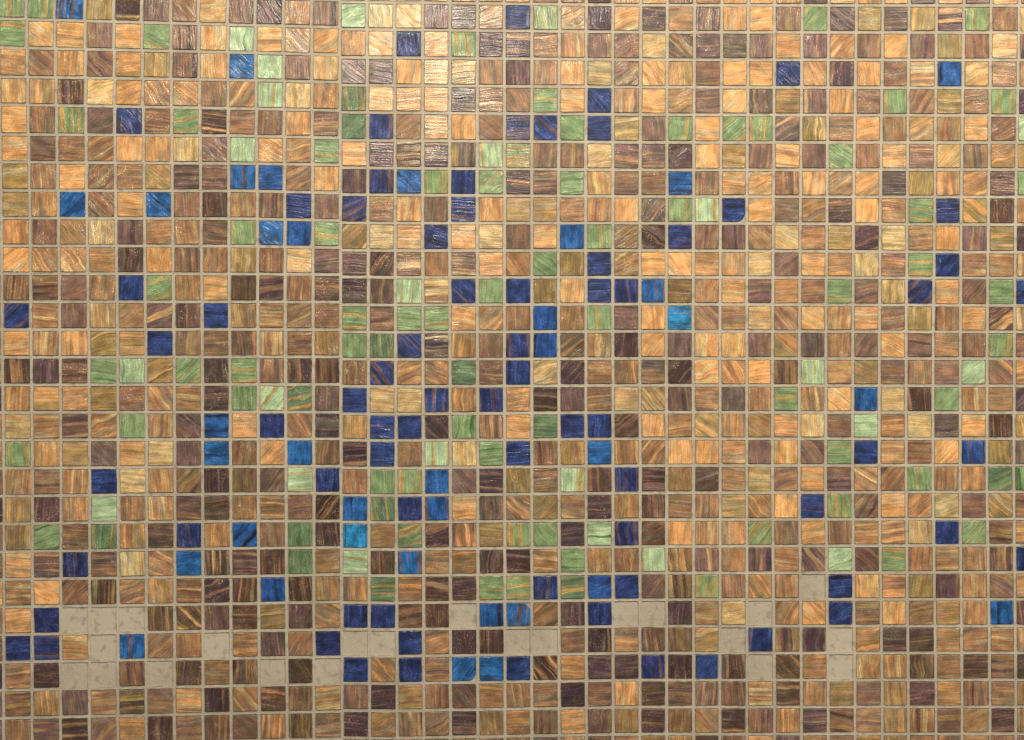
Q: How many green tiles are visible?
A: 103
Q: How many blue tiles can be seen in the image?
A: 110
